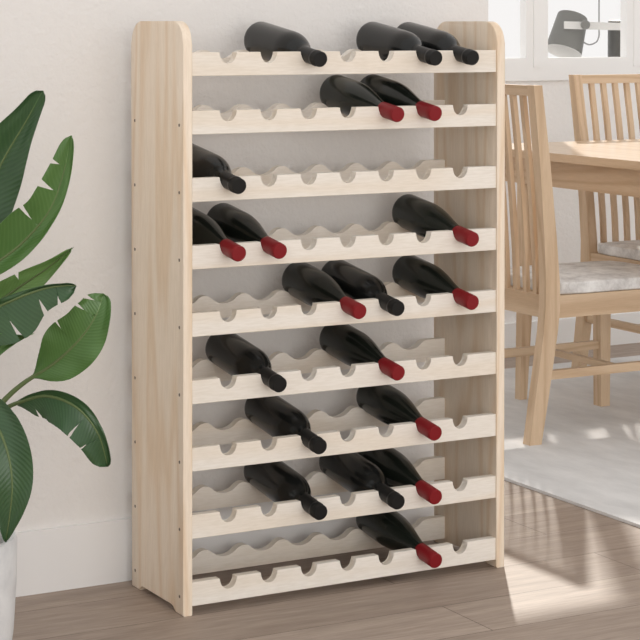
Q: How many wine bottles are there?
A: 20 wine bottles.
